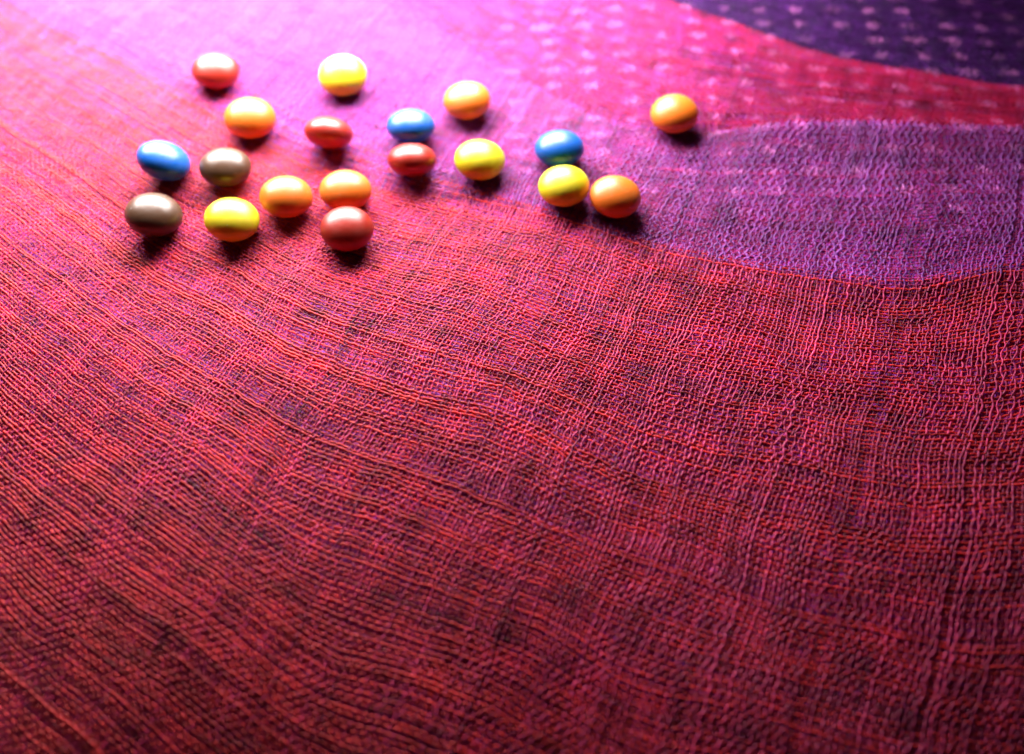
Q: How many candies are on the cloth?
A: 19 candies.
